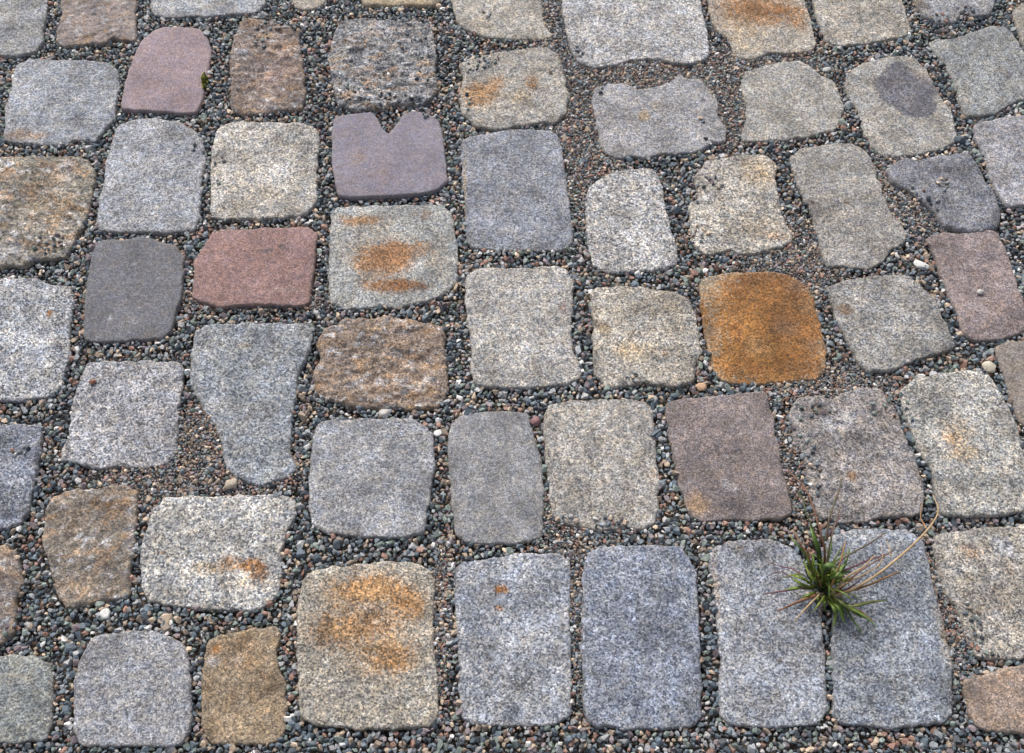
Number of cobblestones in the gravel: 63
